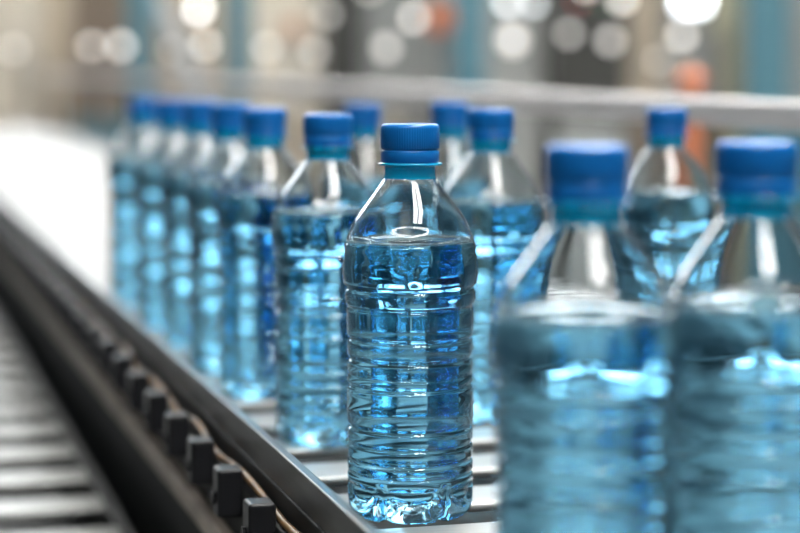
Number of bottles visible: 13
